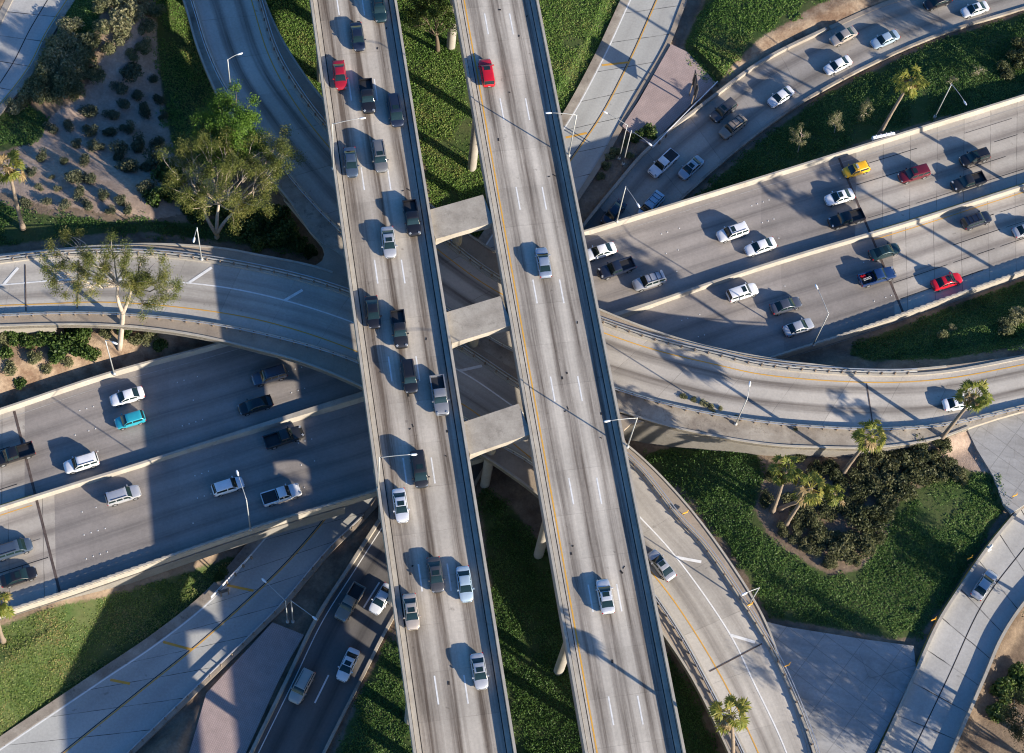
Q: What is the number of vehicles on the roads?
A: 72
